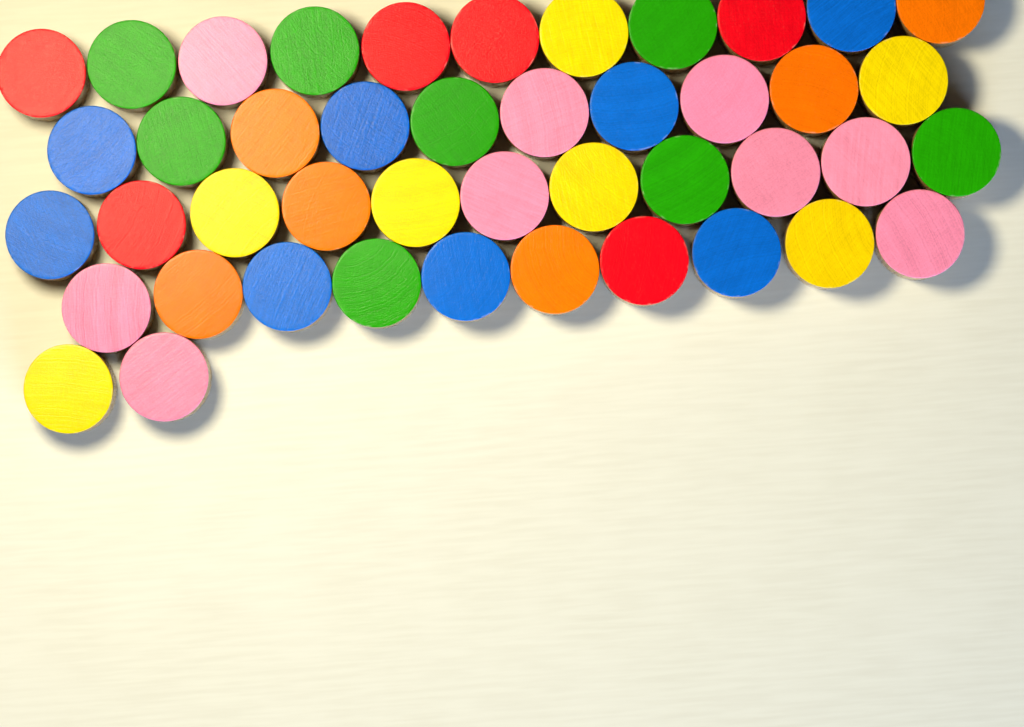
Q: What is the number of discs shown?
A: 44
